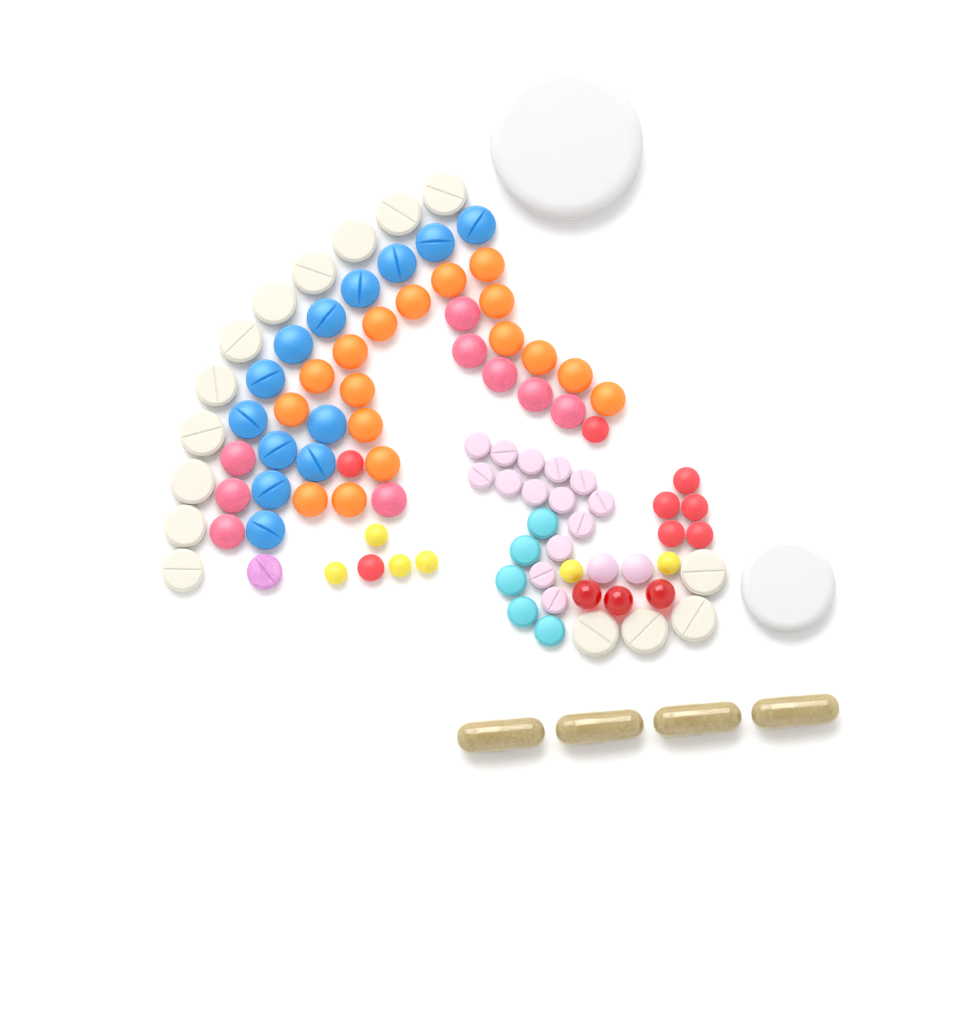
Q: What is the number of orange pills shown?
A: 17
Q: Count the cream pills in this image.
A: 15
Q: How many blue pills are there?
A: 13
